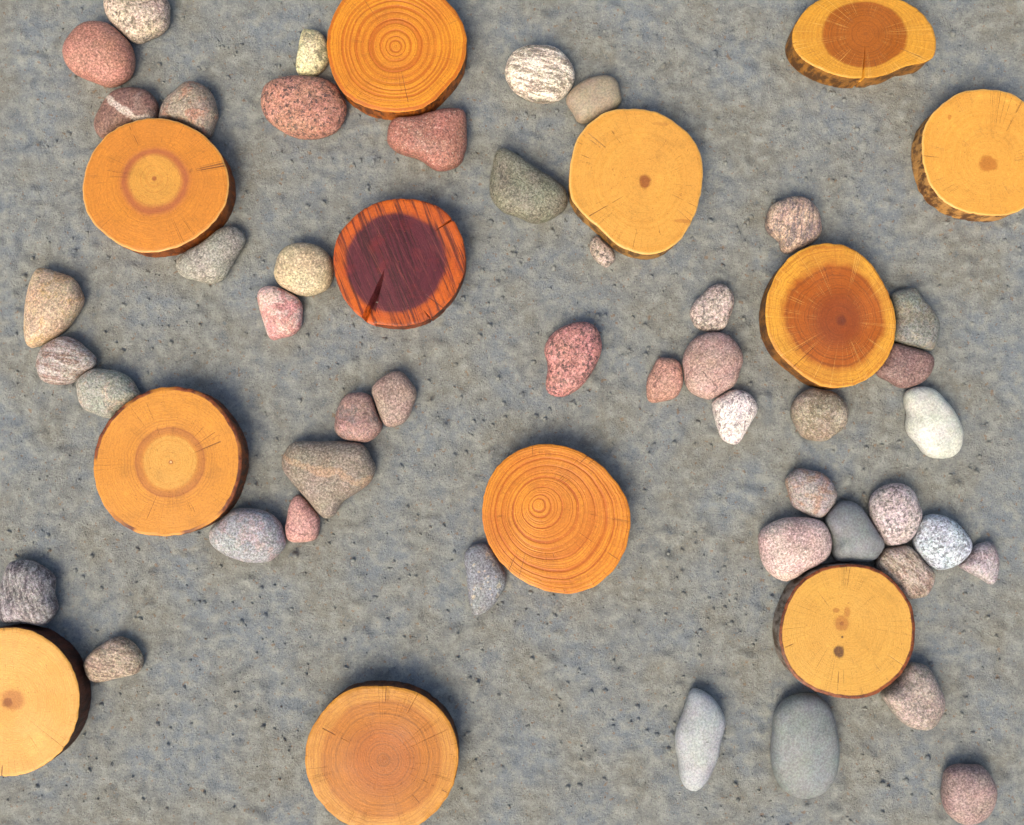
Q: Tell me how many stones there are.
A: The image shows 46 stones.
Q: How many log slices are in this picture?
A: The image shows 12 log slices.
